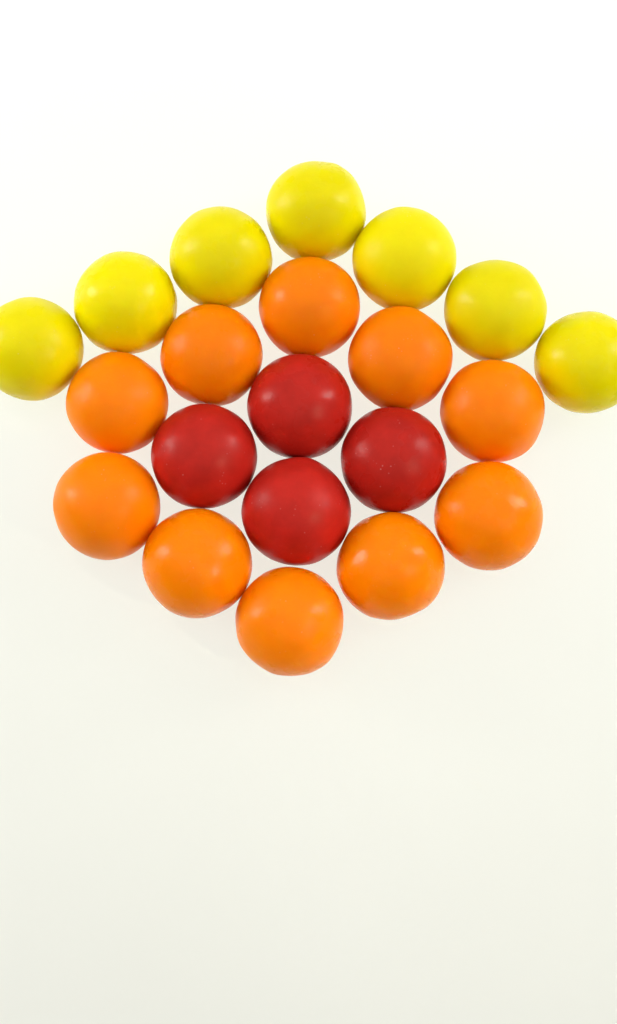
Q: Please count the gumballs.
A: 21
